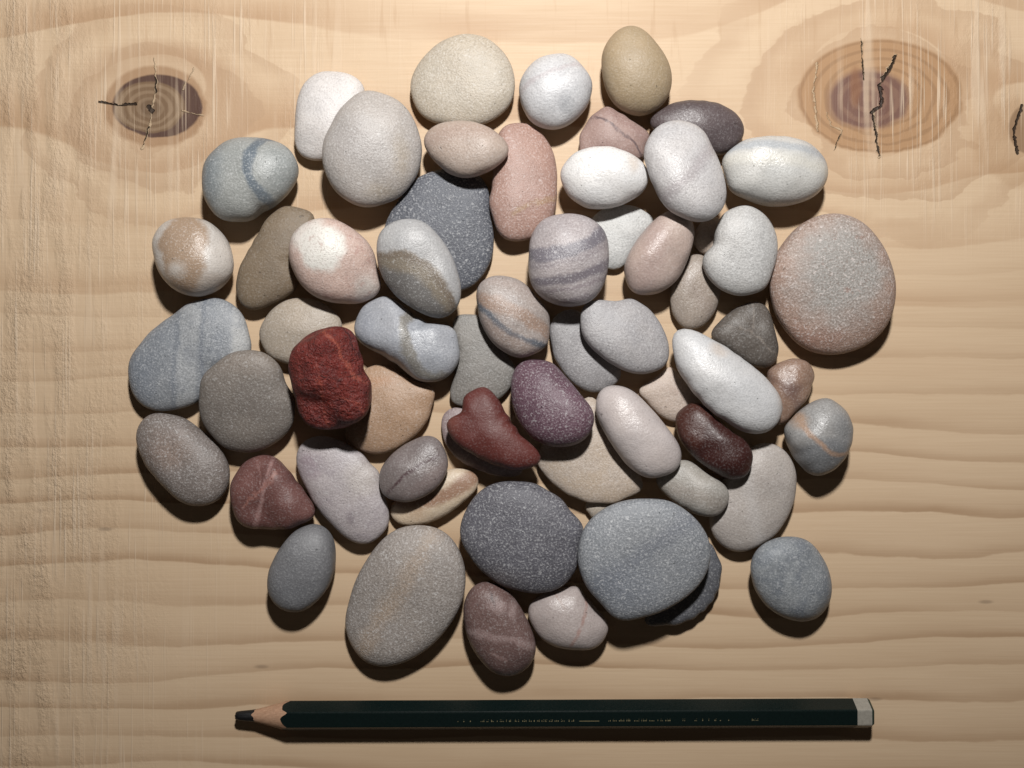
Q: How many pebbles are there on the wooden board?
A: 62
